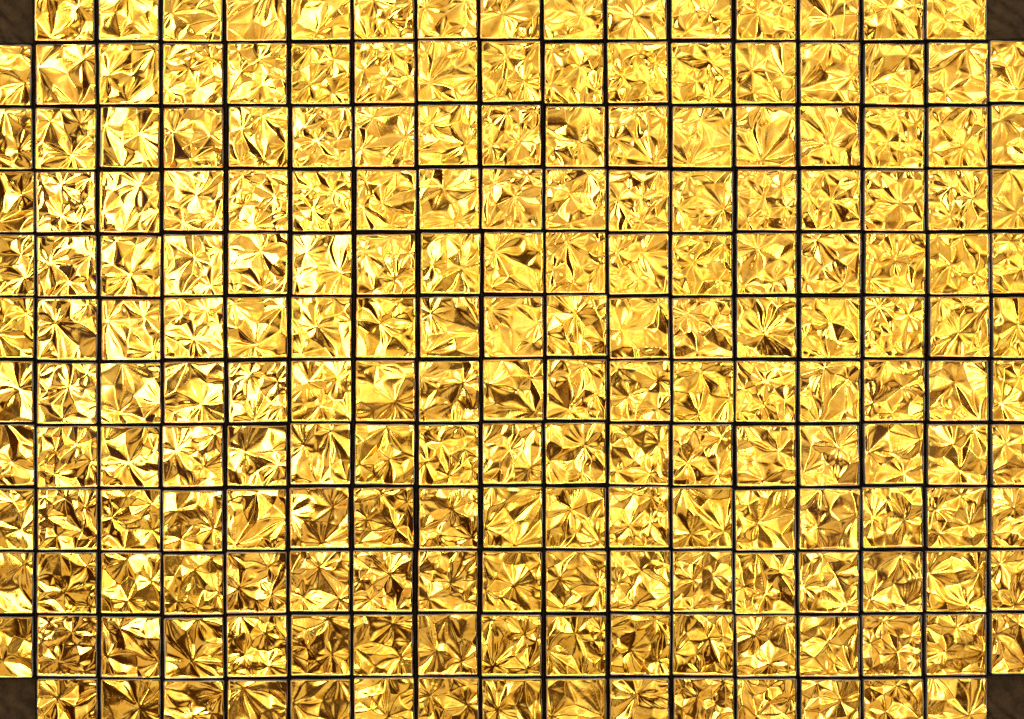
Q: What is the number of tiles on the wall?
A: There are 200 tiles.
